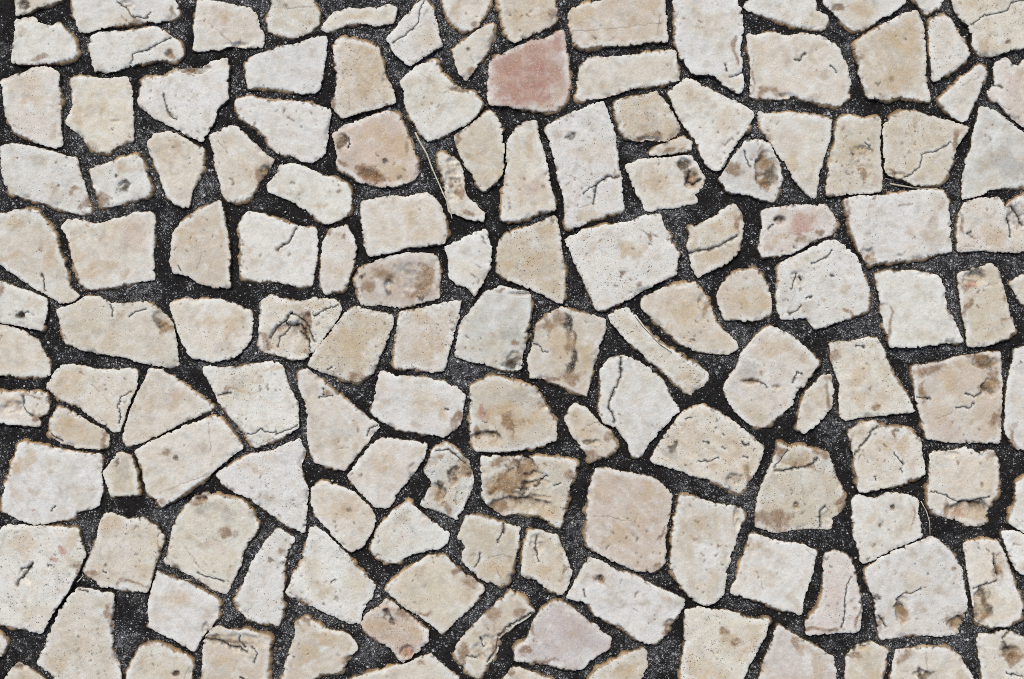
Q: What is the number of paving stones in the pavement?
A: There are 144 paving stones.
